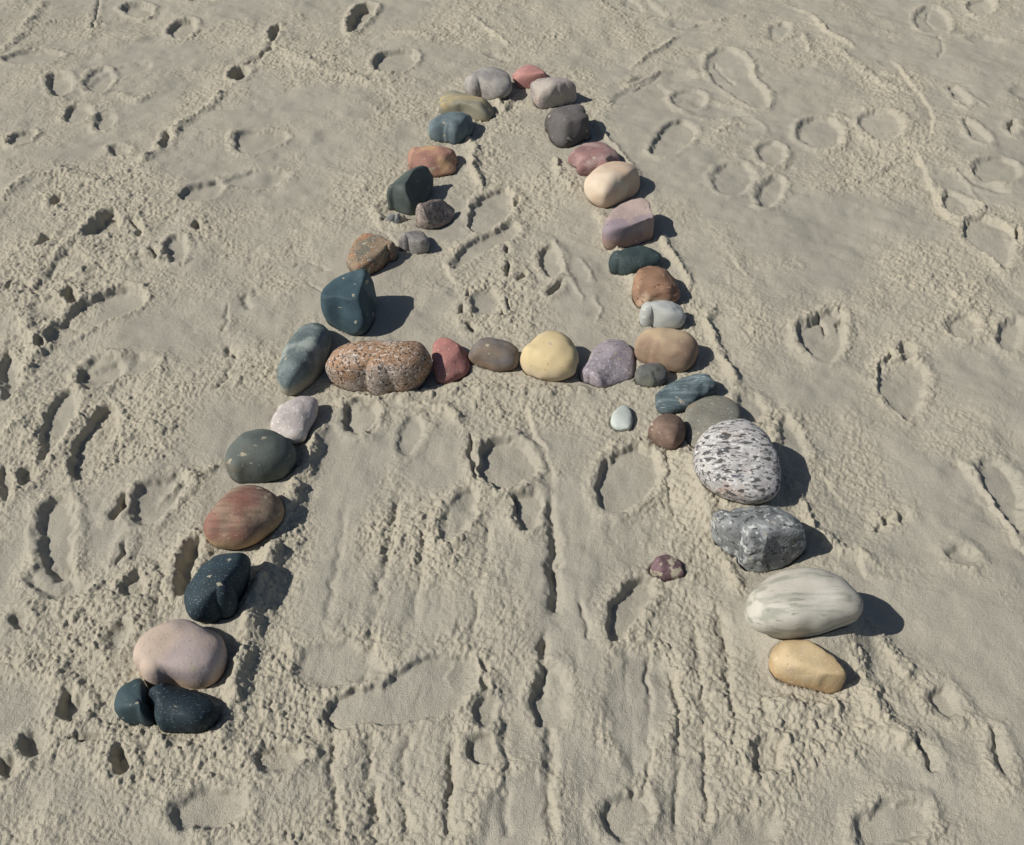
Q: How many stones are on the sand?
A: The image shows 43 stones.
